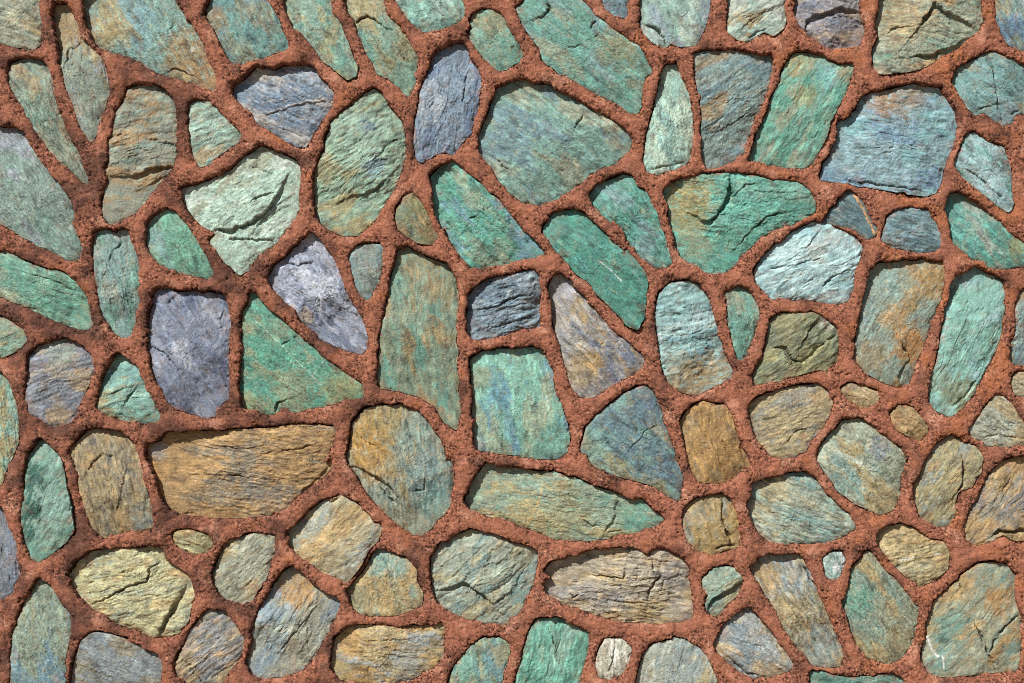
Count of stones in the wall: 102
